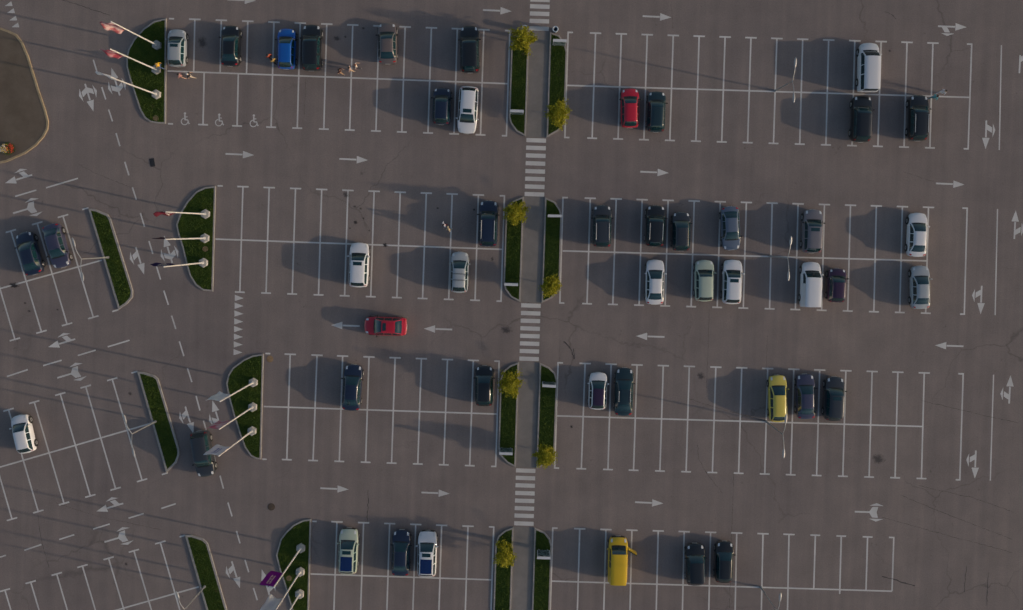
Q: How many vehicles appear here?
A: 46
